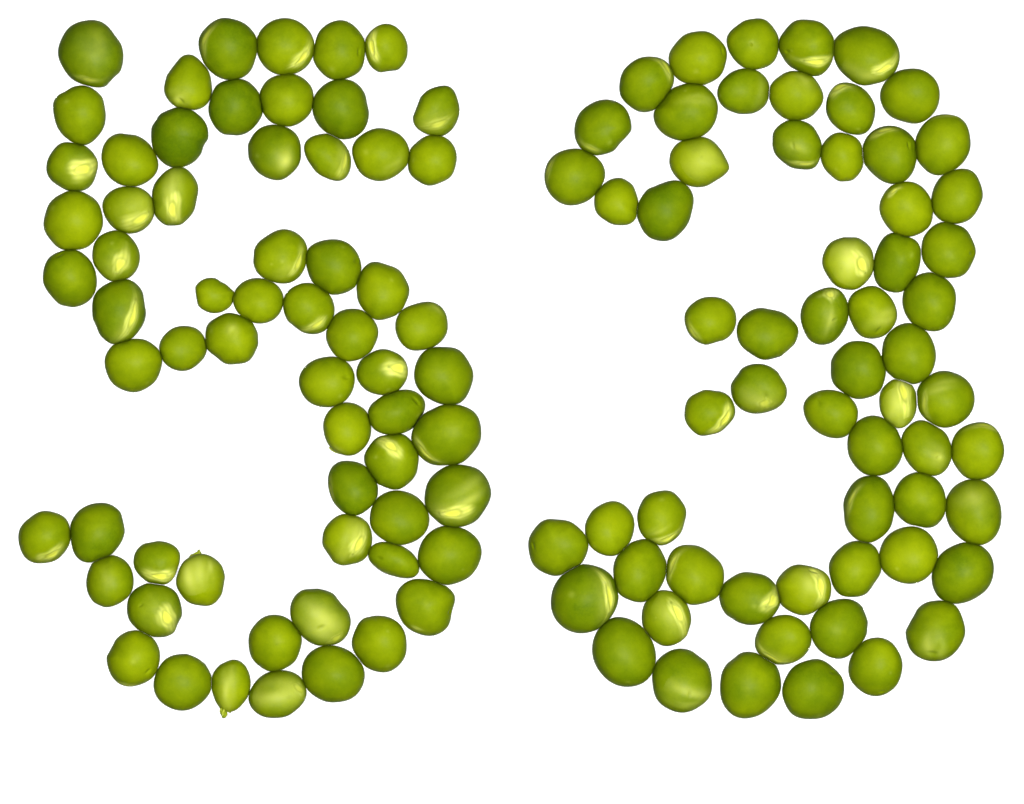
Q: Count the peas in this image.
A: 125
